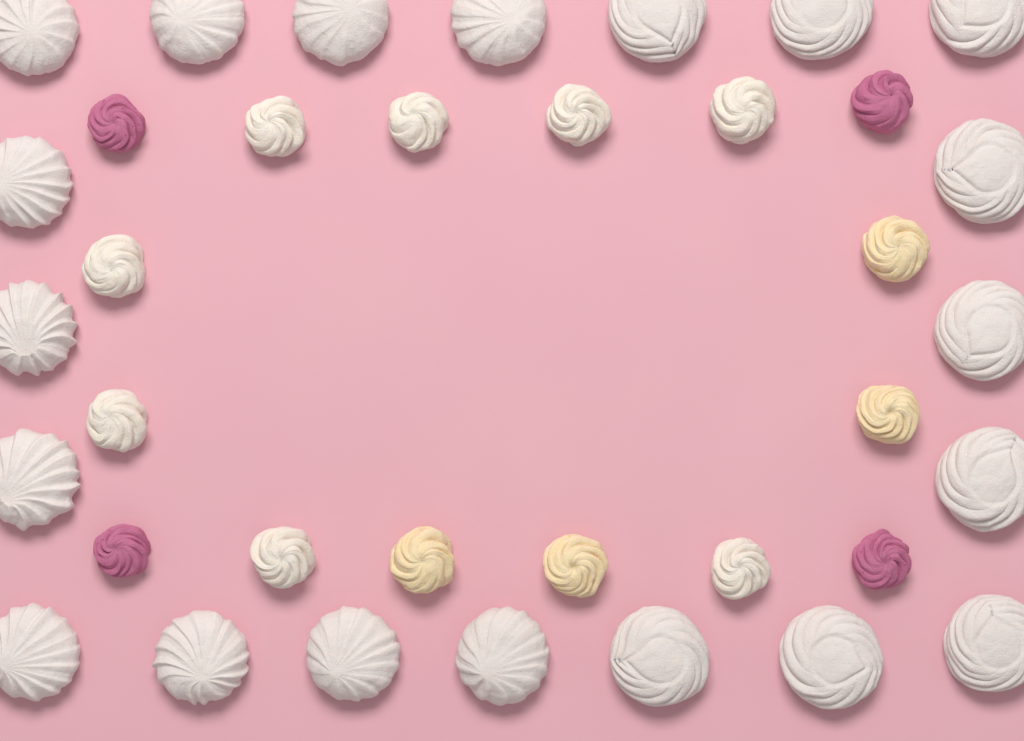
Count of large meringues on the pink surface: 20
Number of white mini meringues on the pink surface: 8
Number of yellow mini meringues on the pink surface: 4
